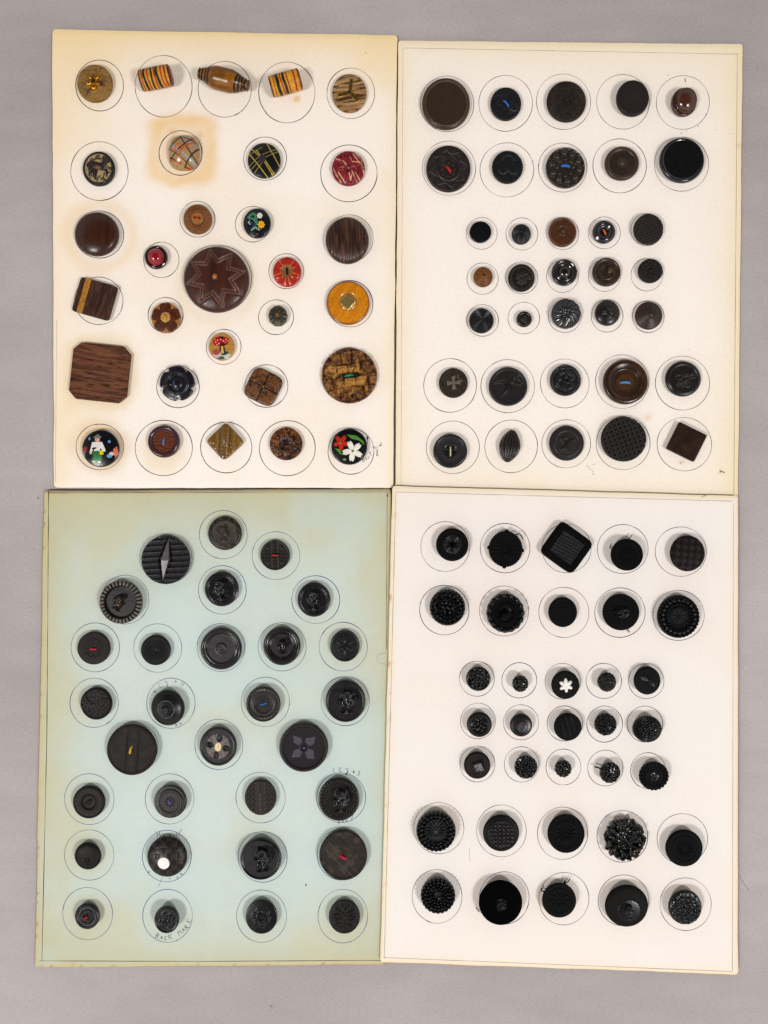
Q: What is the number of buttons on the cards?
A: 130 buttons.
